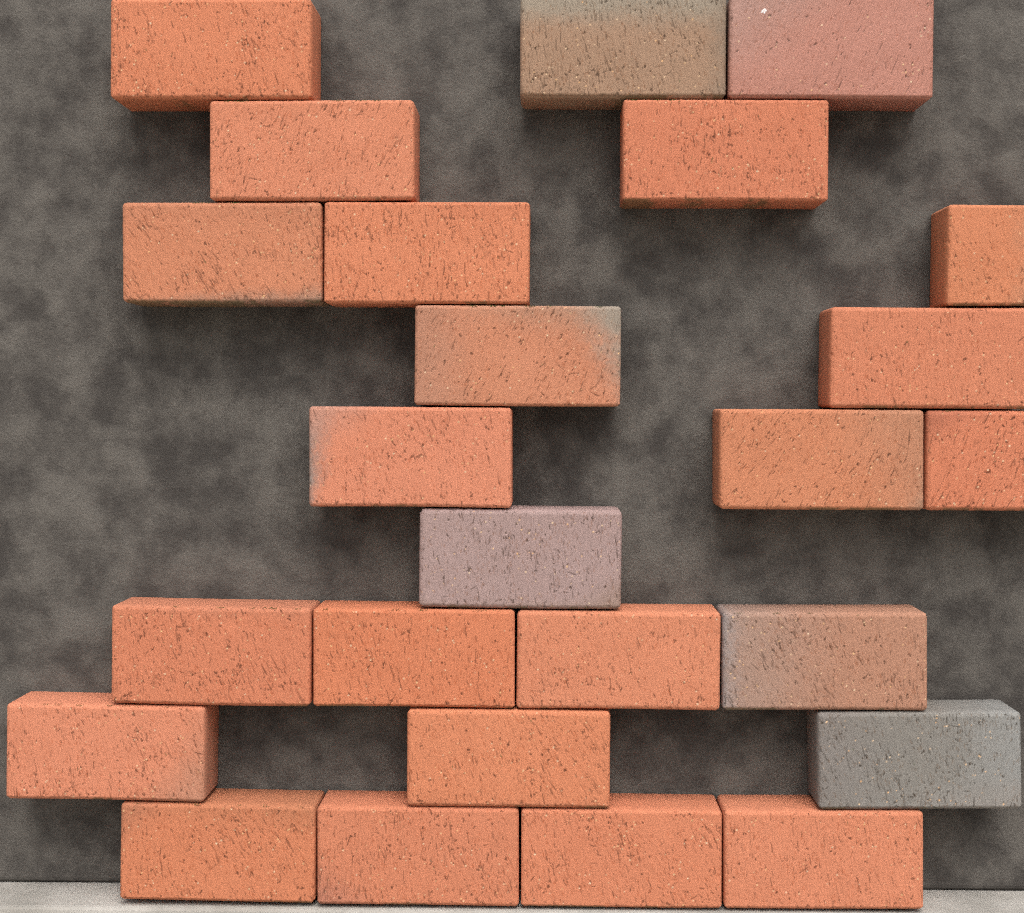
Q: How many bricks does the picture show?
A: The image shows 25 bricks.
